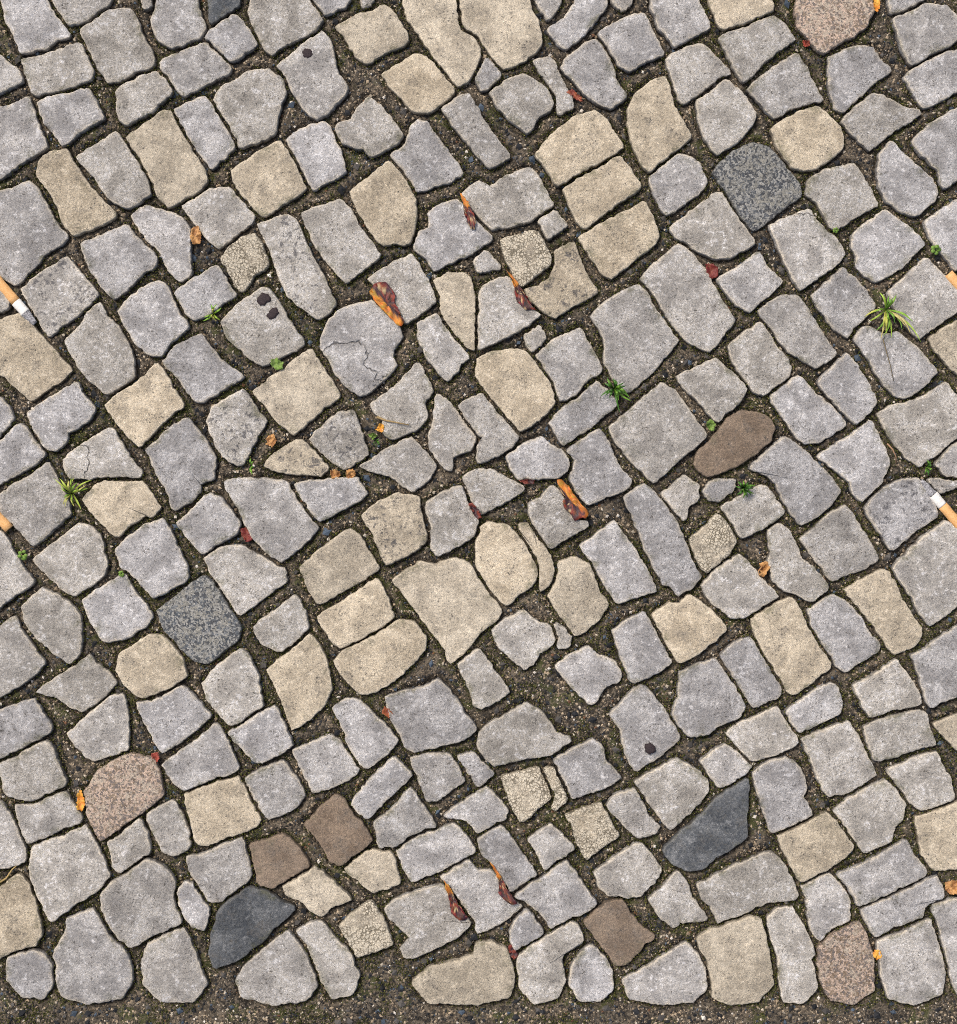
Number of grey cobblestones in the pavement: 200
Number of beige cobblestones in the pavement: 52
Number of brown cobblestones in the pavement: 7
